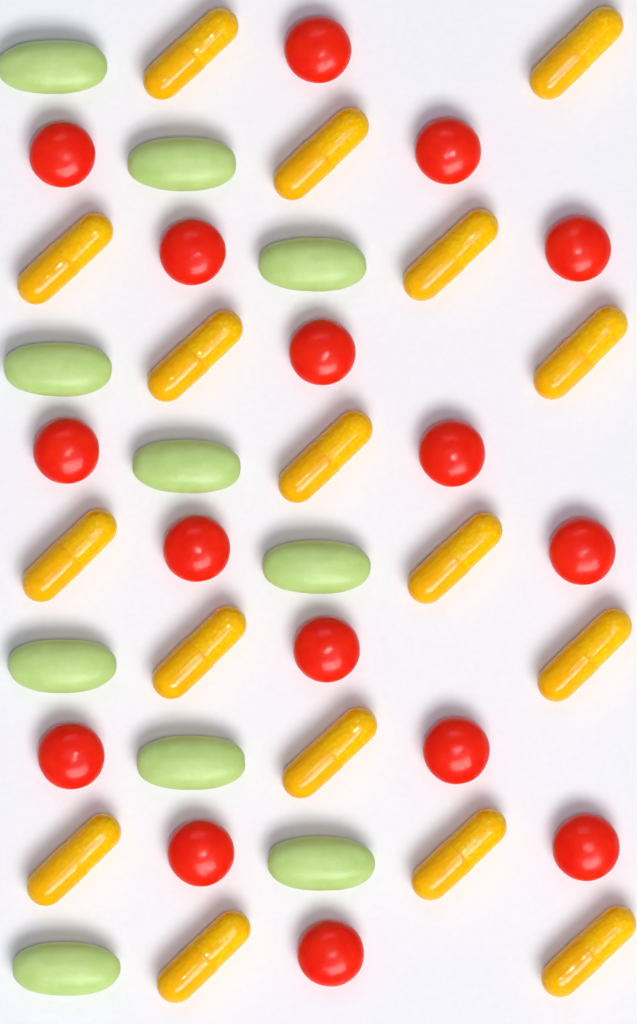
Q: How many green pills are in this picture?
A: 10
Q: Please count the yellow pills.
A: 17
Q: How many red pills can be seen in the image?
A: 16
